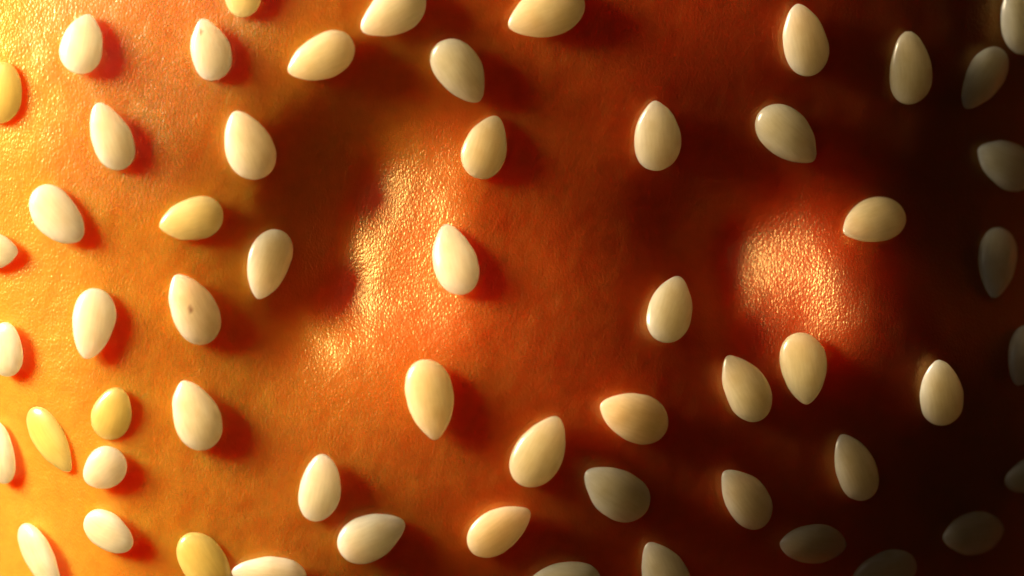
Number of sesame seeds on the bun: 57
